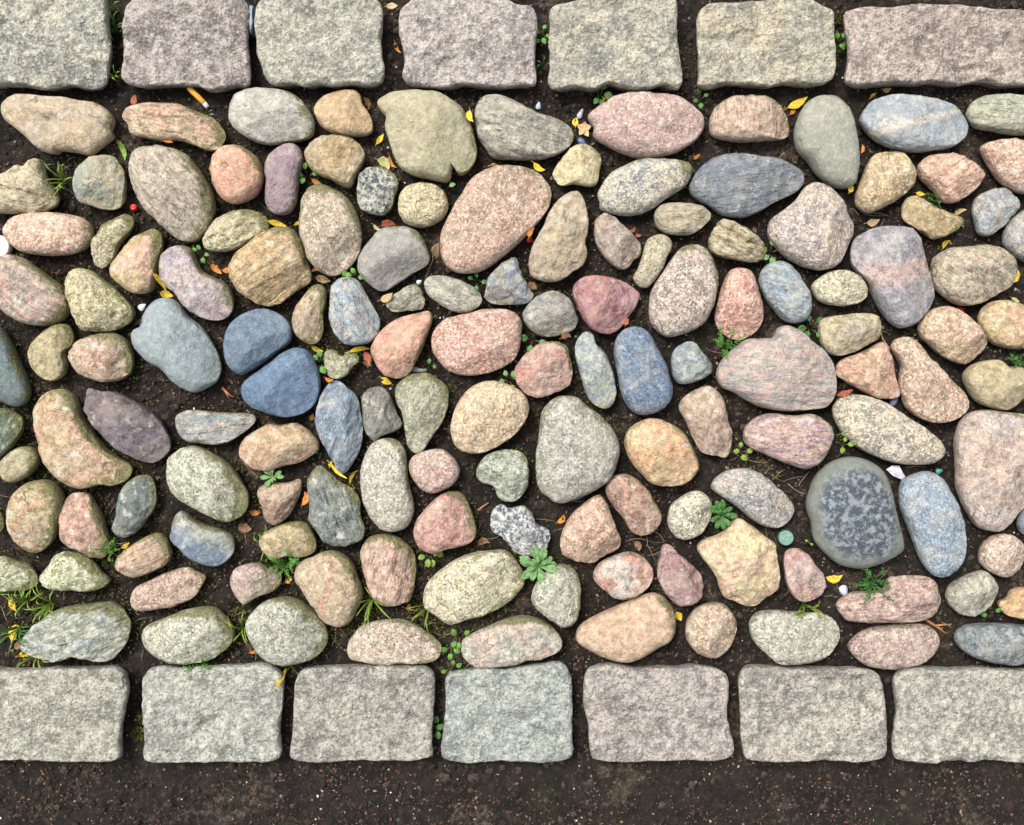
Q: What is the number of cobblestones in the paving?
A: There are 142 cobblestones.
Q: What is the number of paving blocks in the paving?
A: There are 14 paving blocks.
